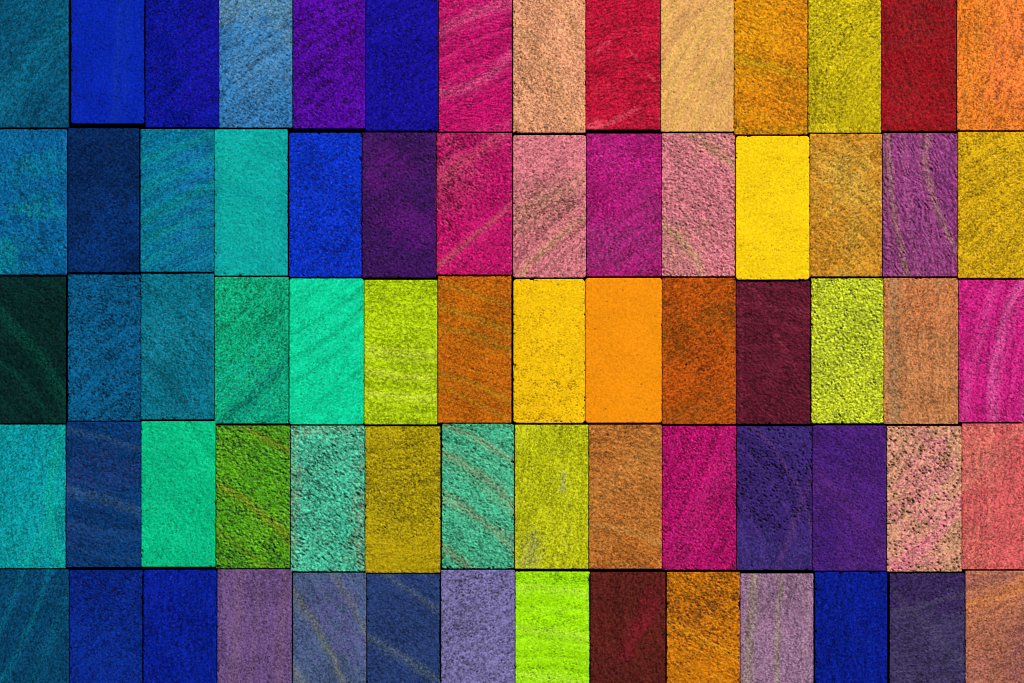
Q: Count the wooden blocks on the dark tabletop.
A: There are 70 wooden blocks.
